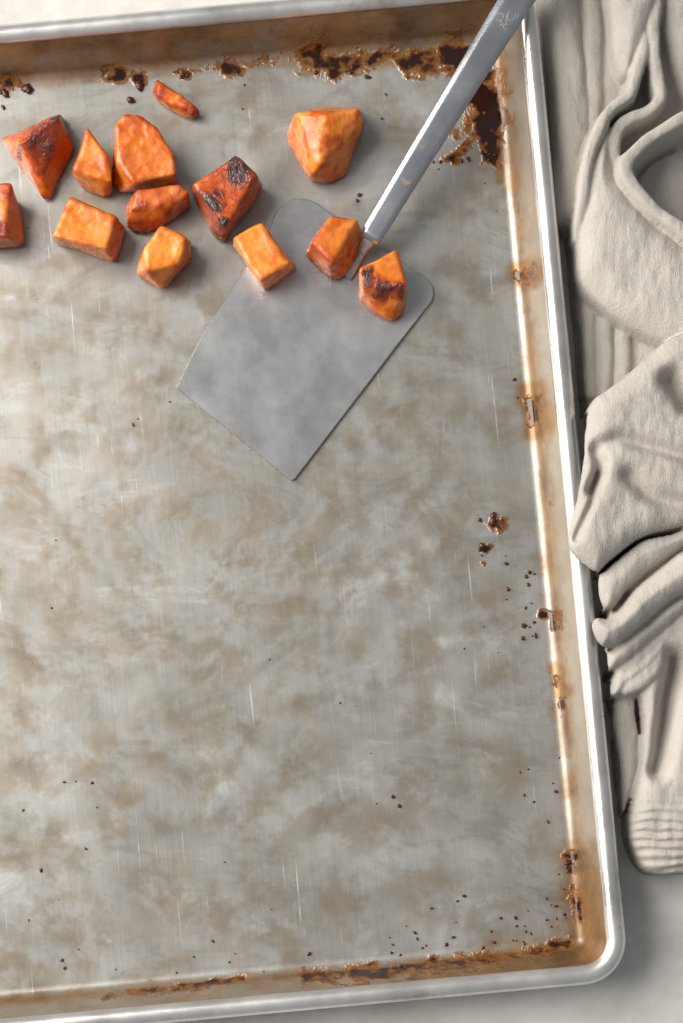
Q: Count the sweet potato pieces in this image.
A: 13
